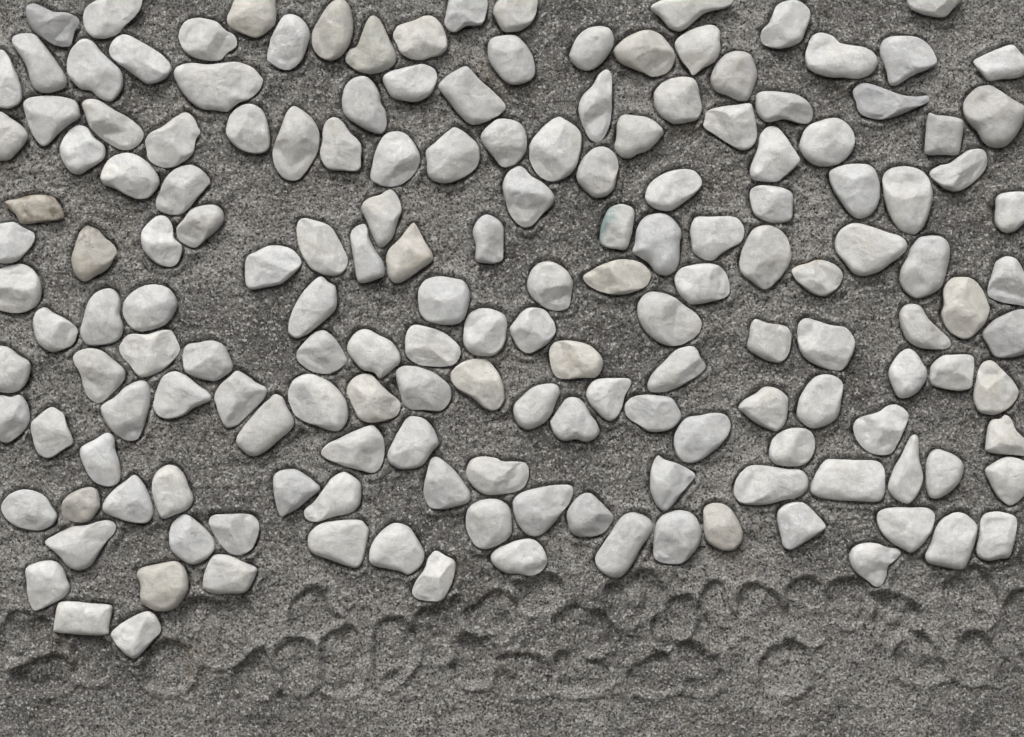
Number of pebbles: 169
